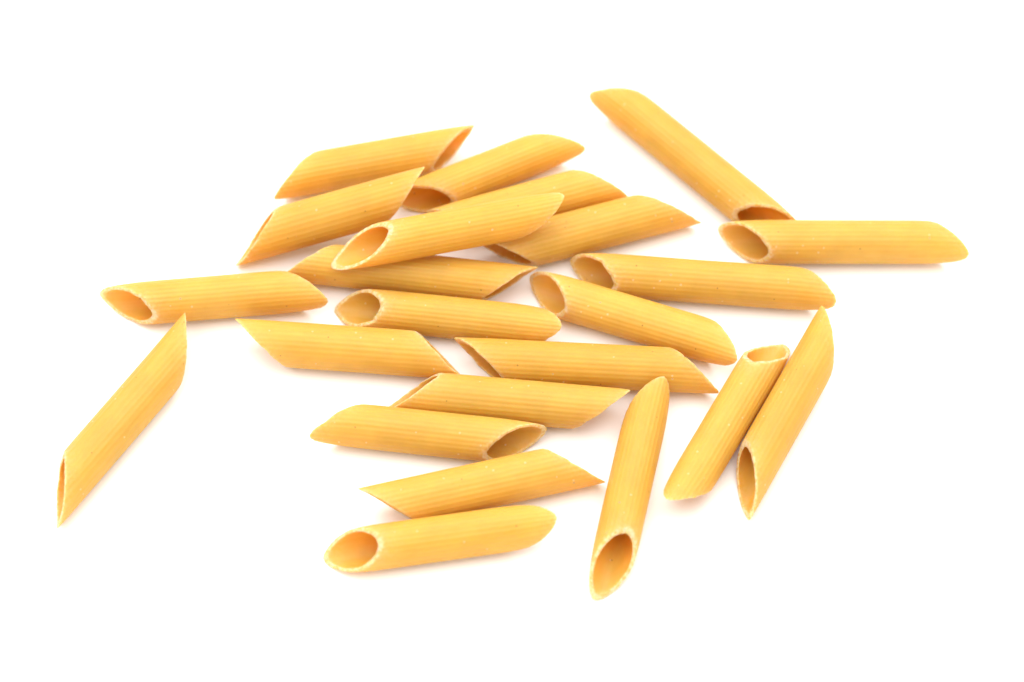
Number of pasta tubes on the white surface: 23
